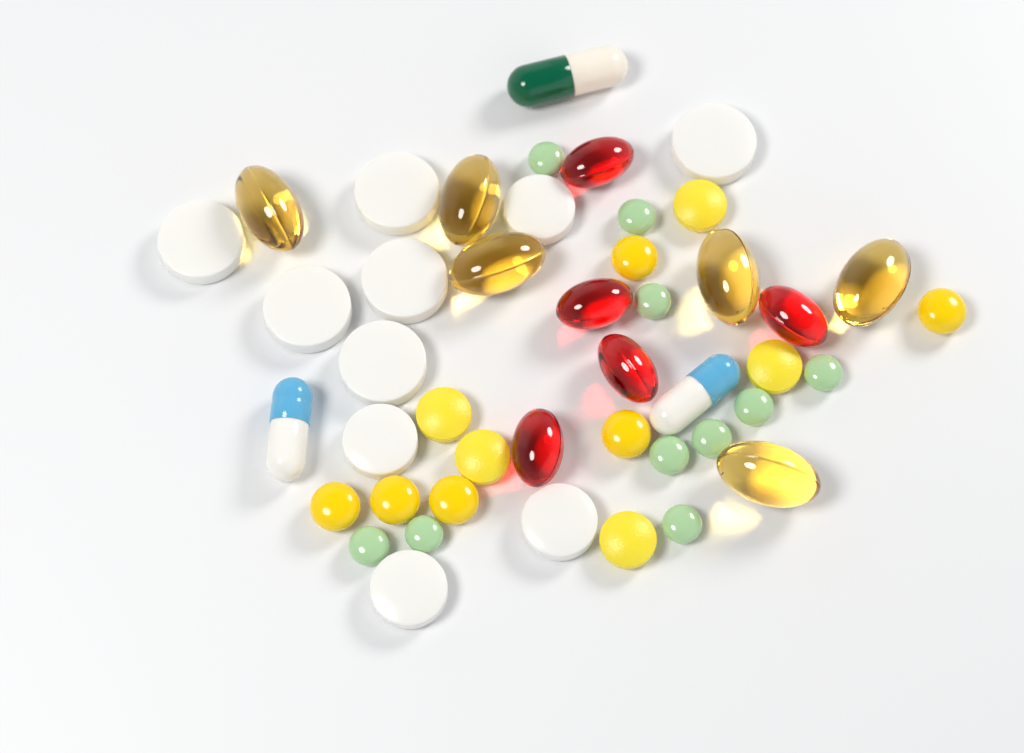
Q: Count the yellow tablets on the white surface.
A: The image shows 11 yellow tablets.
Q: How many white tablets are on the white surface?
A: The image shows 10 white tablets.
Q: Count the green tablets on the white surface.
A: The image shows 10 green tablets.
